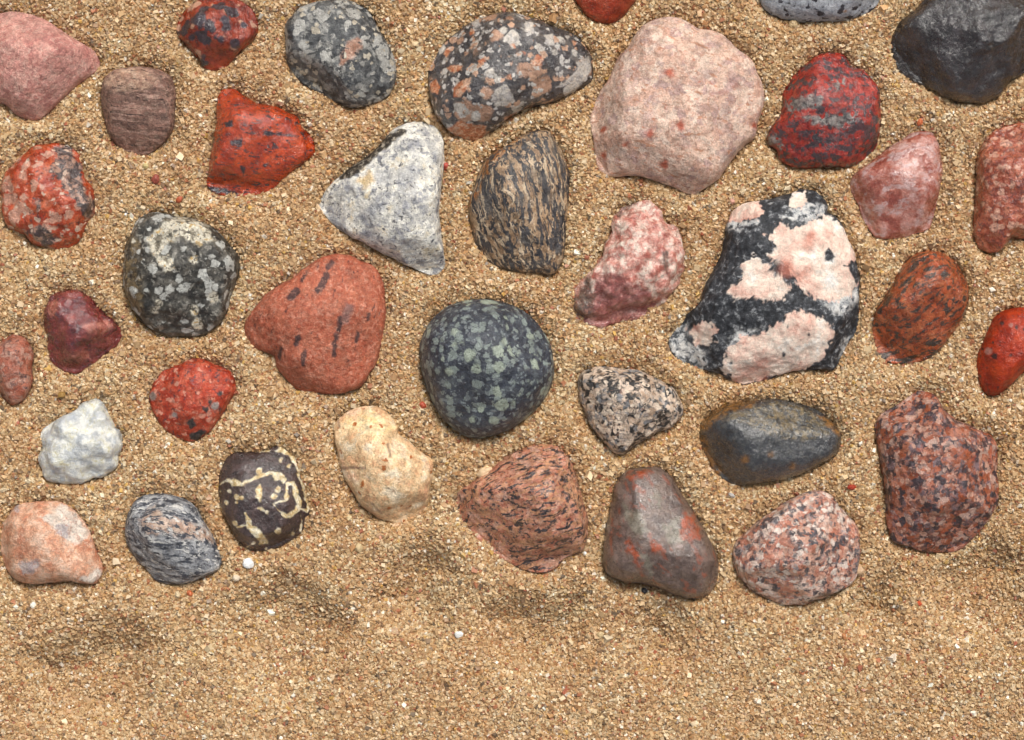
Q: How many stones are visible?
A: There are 37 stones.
